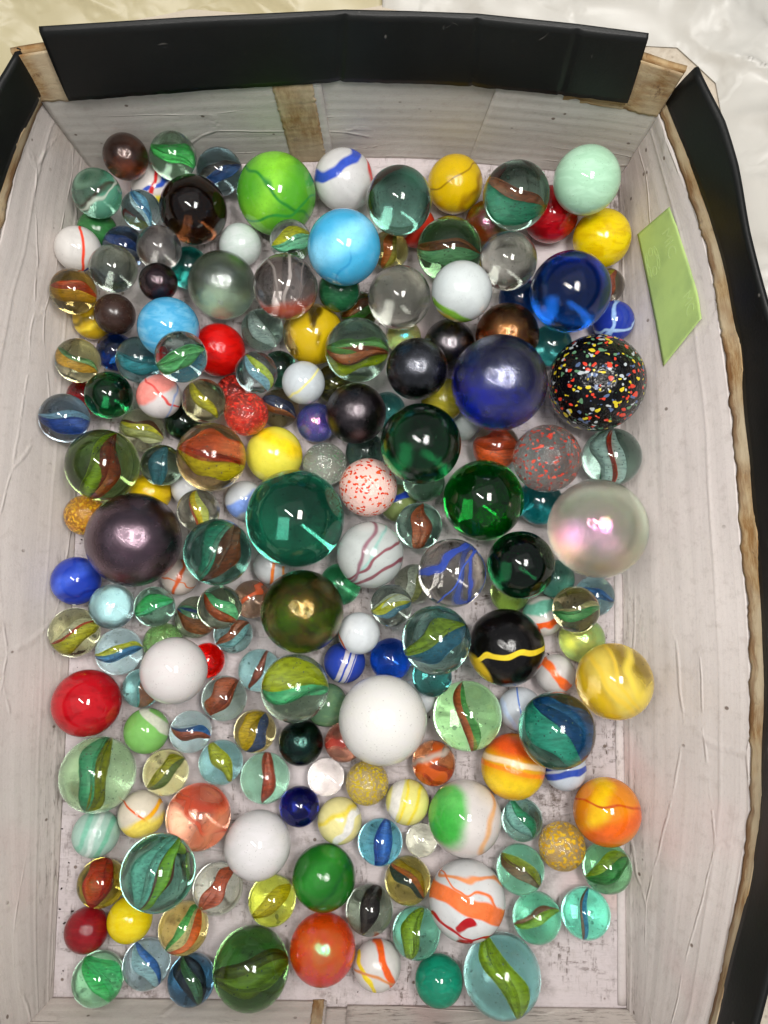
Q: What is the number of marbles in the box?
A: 200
